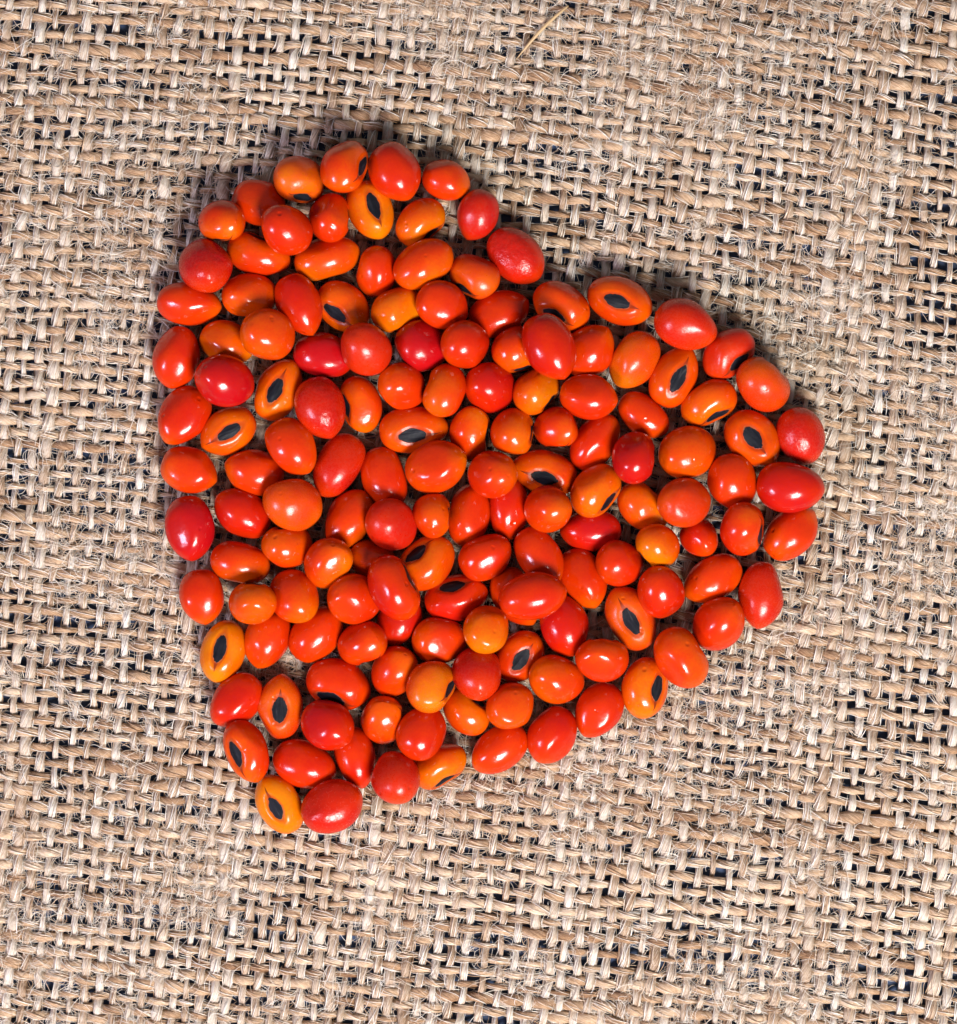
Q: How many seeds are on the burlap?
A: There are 147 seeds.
